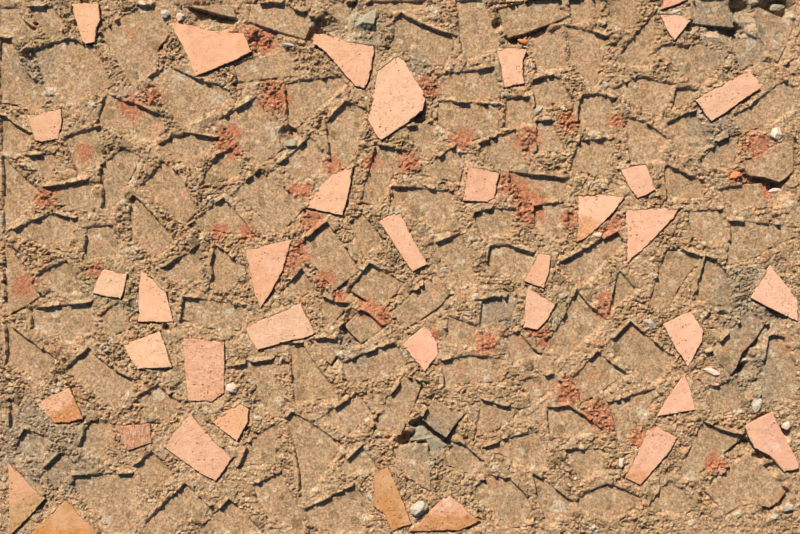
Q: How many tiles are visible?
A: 37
